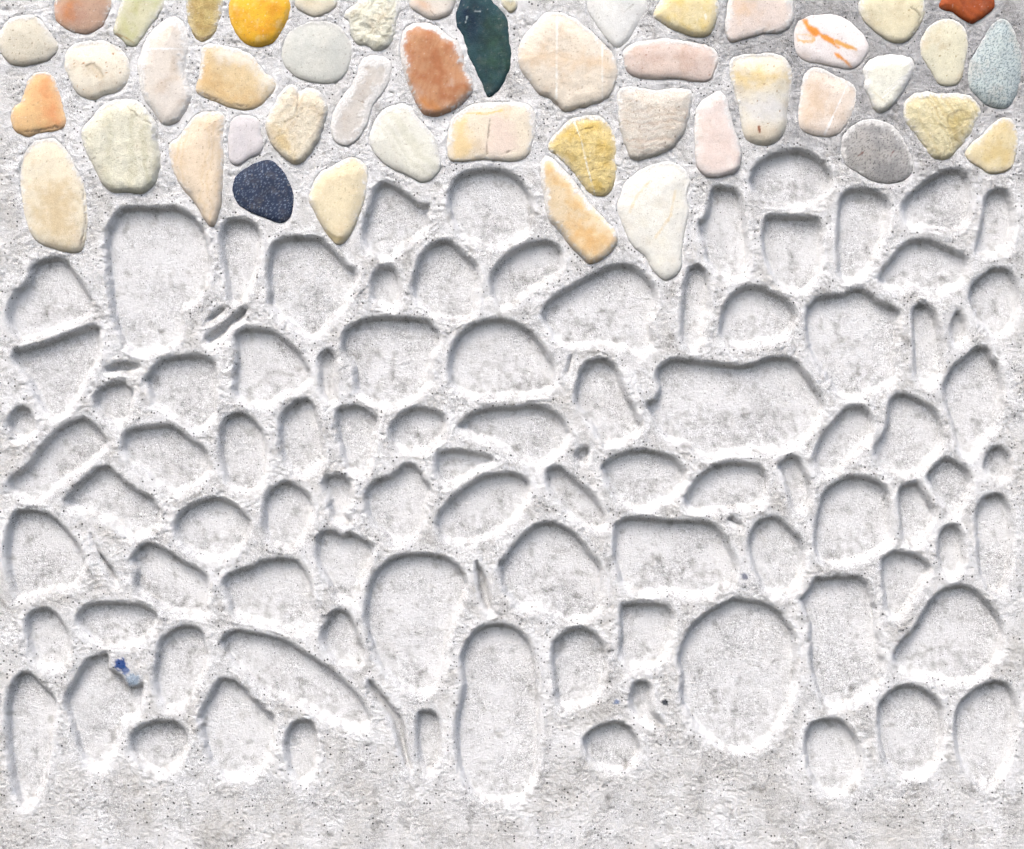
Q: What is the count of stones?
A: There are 47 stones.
